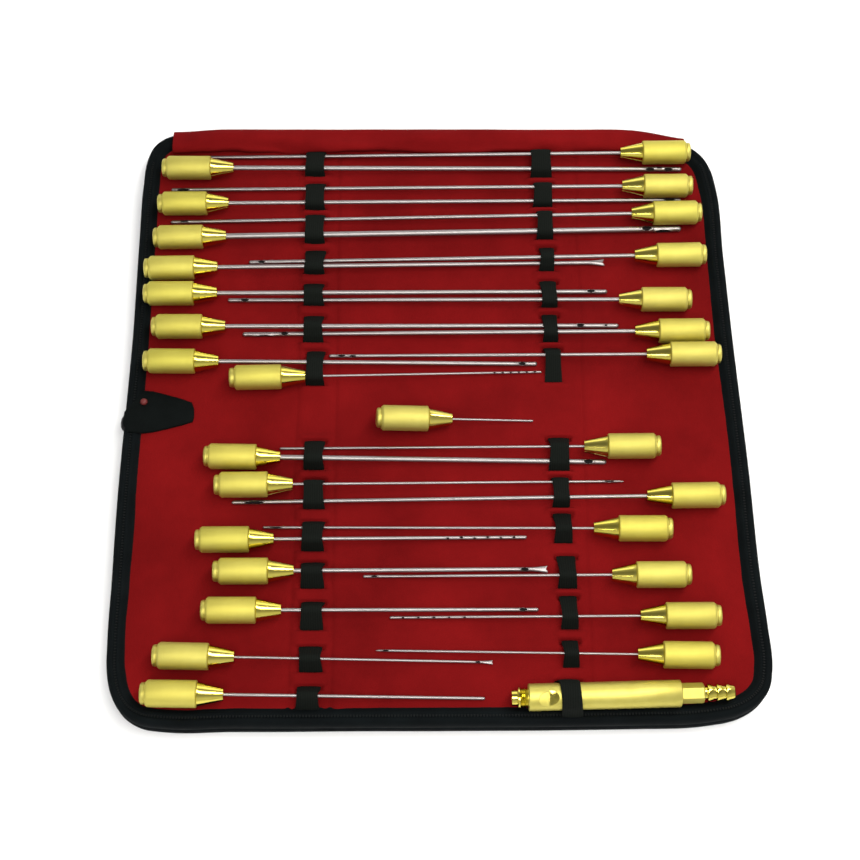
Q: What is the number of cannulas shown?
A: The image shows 29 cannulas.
